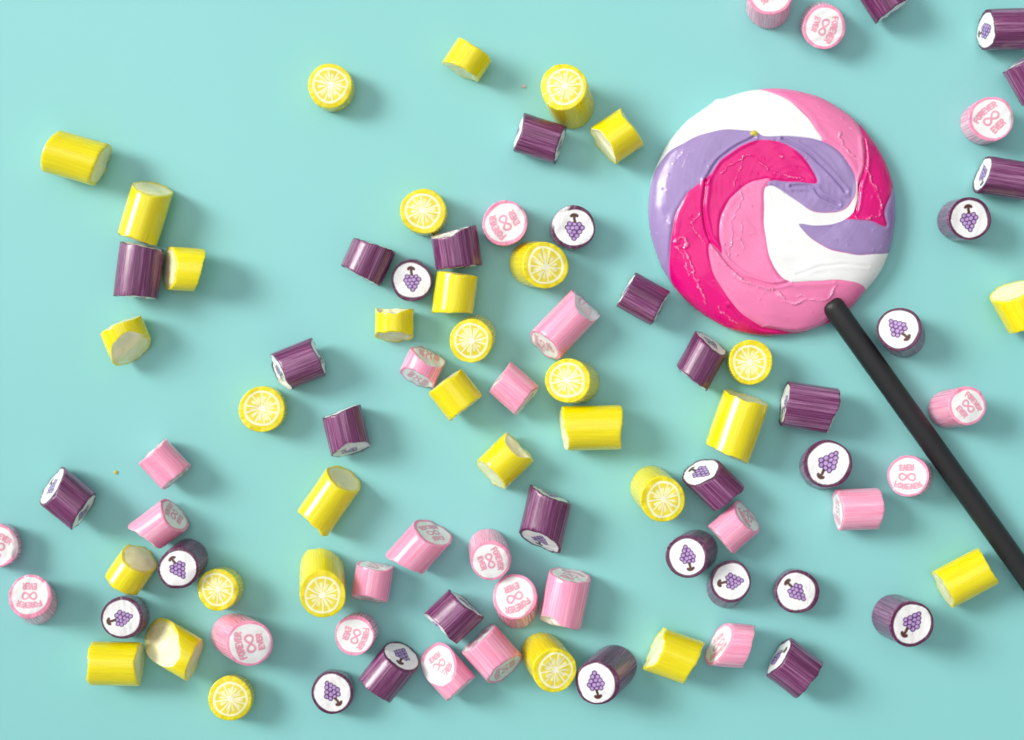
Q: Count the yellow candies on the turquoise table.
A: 32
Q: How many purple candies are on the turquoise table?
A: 32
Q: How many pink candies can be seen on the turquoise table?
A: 25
